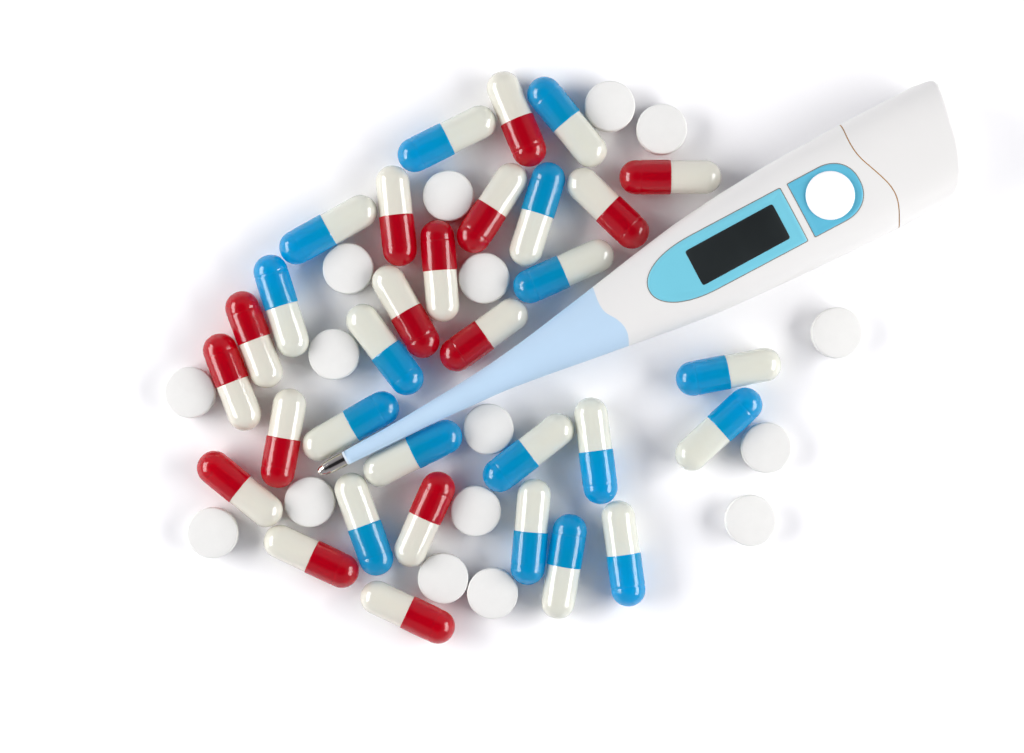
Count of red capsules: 15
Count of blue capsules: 17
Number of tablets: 16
